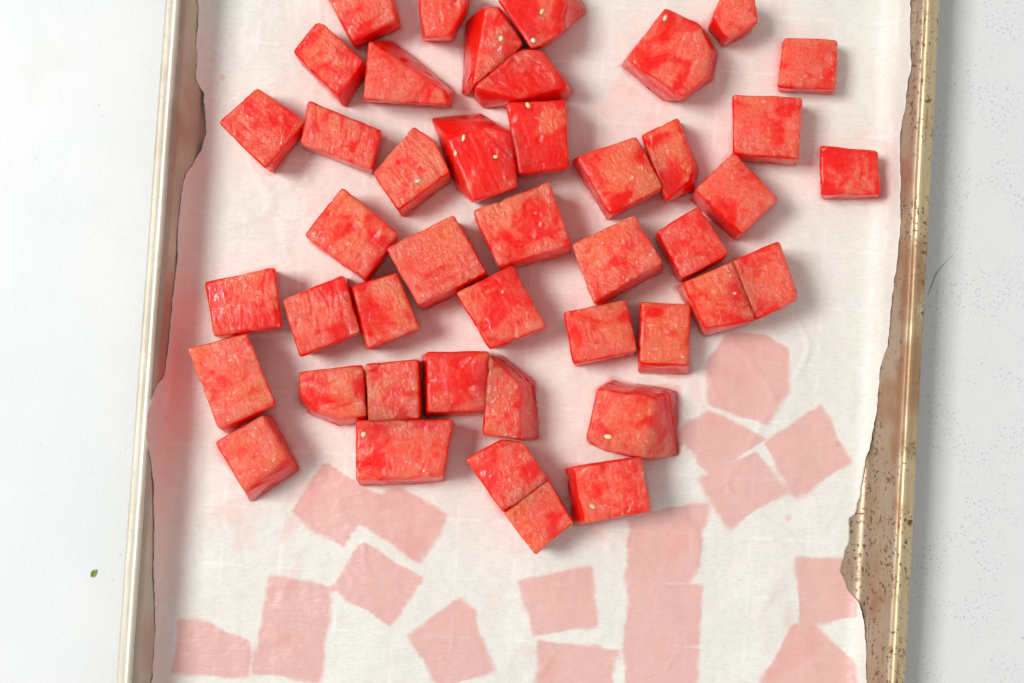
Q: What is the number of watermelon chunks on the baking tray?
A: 44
